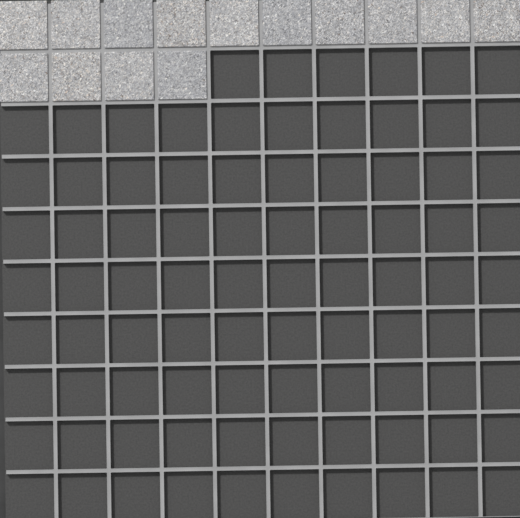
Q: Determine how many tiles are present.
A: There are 14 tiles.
